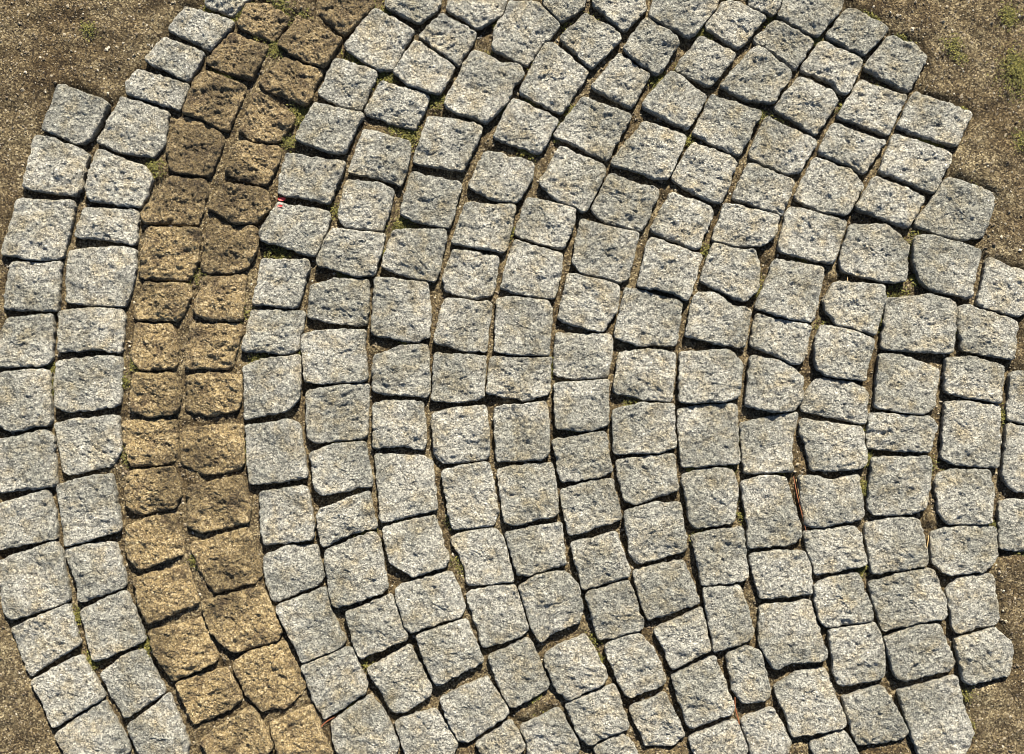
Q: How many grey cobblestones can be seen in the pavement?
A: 200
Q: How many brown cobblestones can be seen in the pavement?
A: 32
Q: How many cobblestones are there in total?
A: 232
